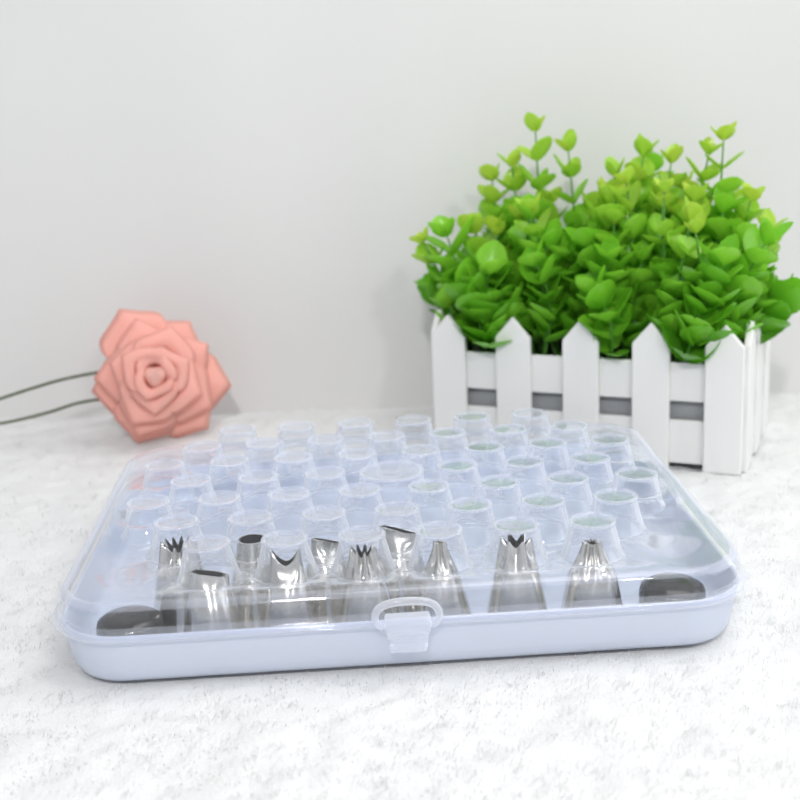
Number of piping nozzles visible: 10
